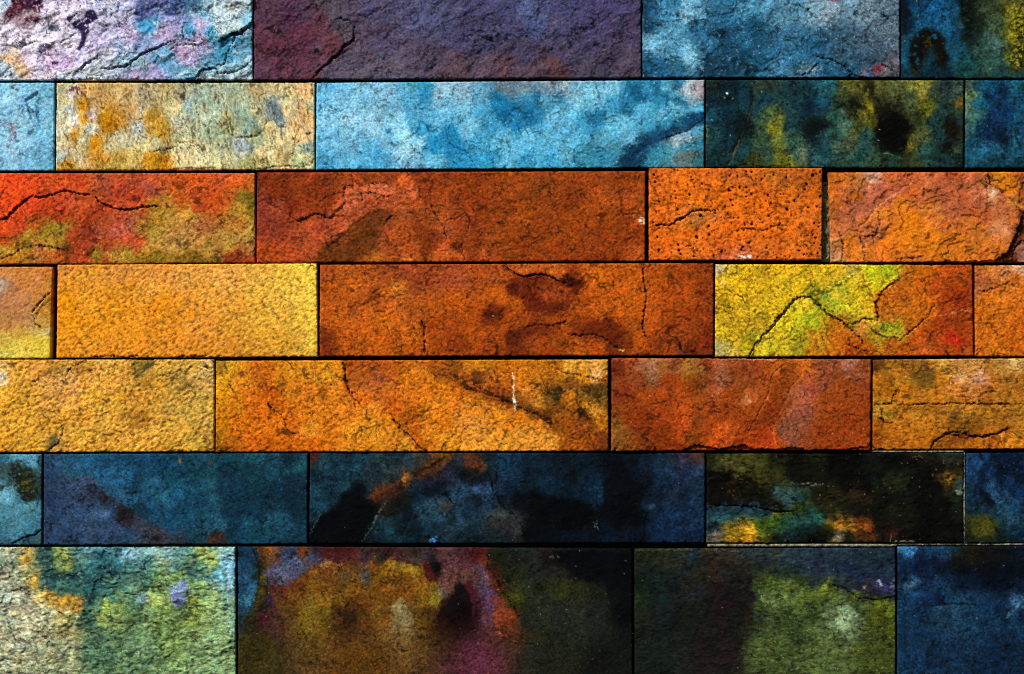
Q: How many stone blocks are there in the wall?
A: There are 31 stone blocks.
